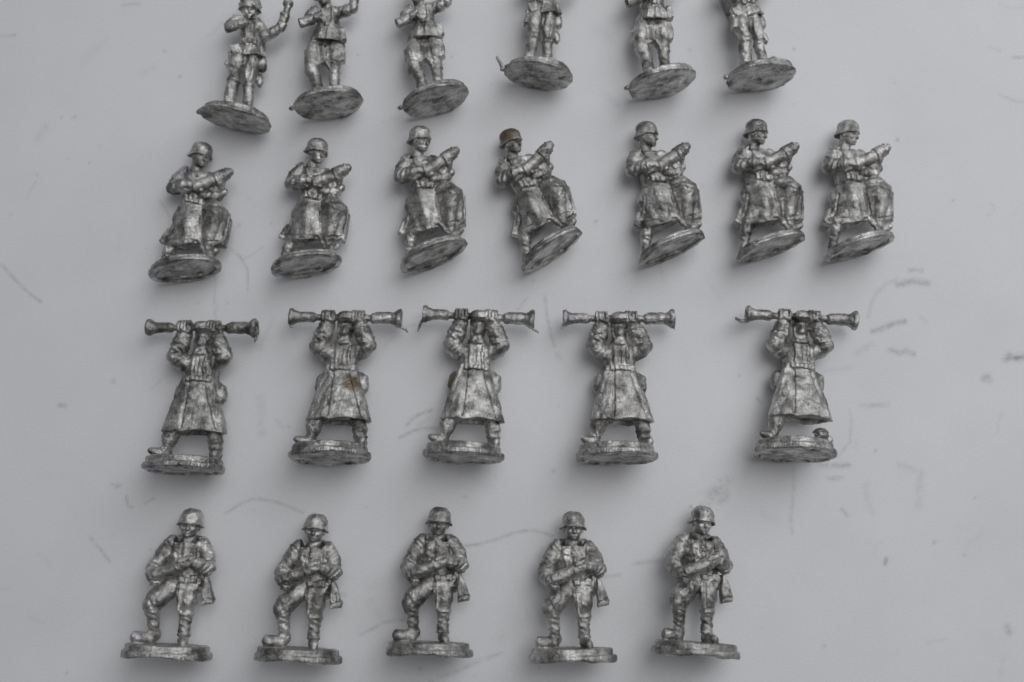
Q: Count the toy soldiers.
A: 23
